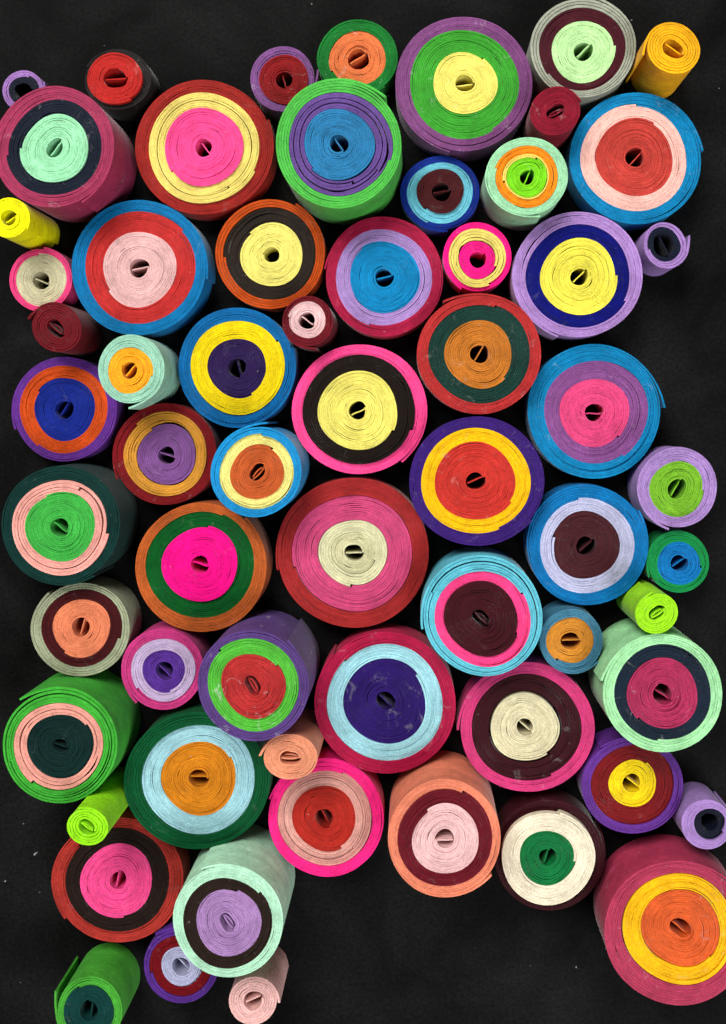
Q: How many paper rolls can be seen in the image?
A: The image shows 63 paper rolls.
